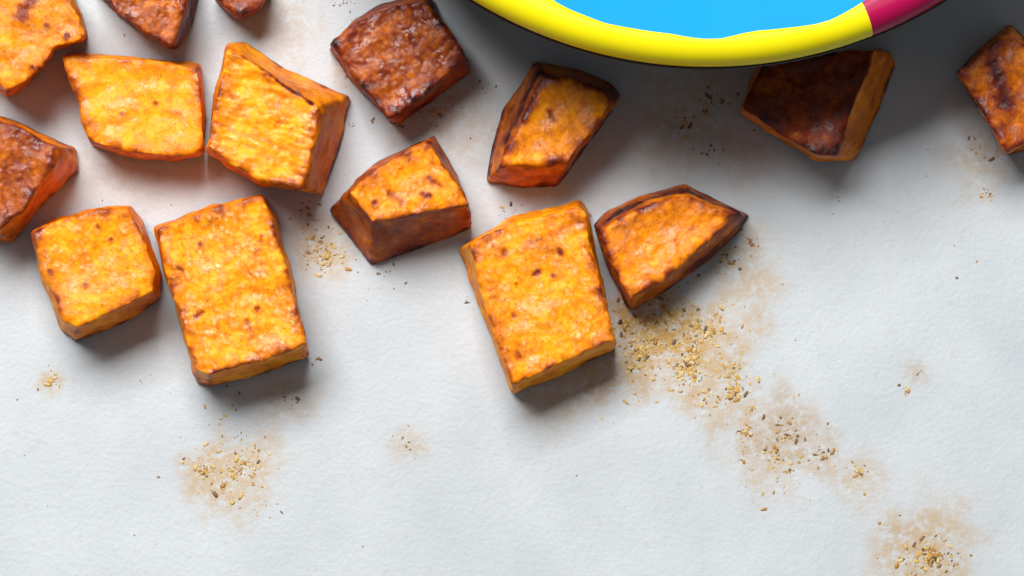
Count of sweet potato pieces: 15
